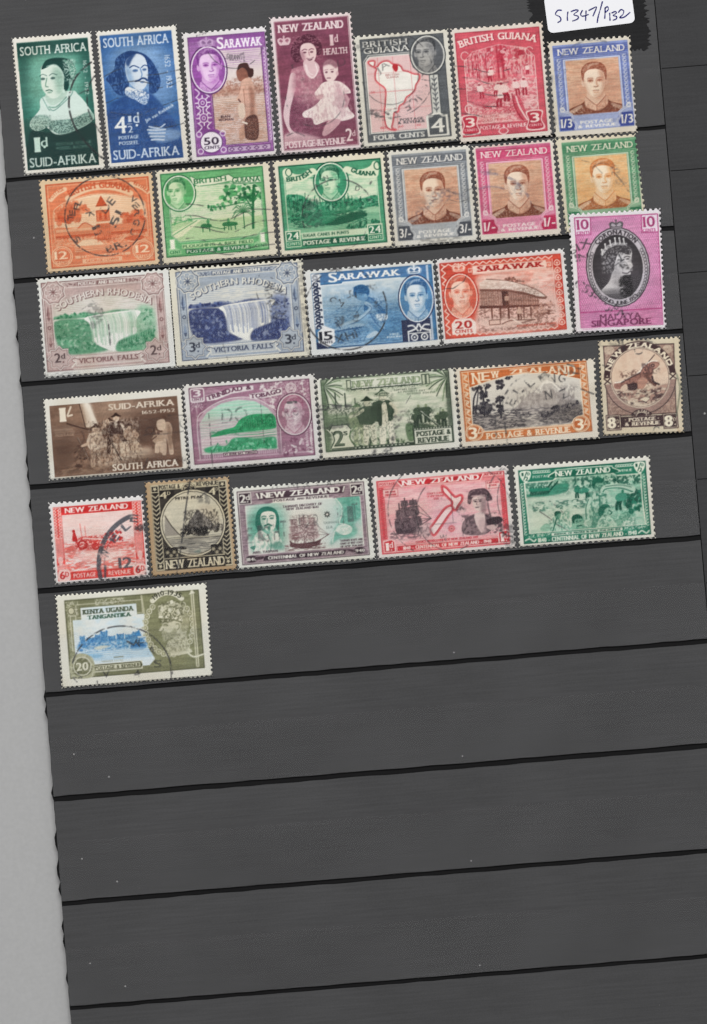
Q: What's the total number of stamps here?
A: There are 29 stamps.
